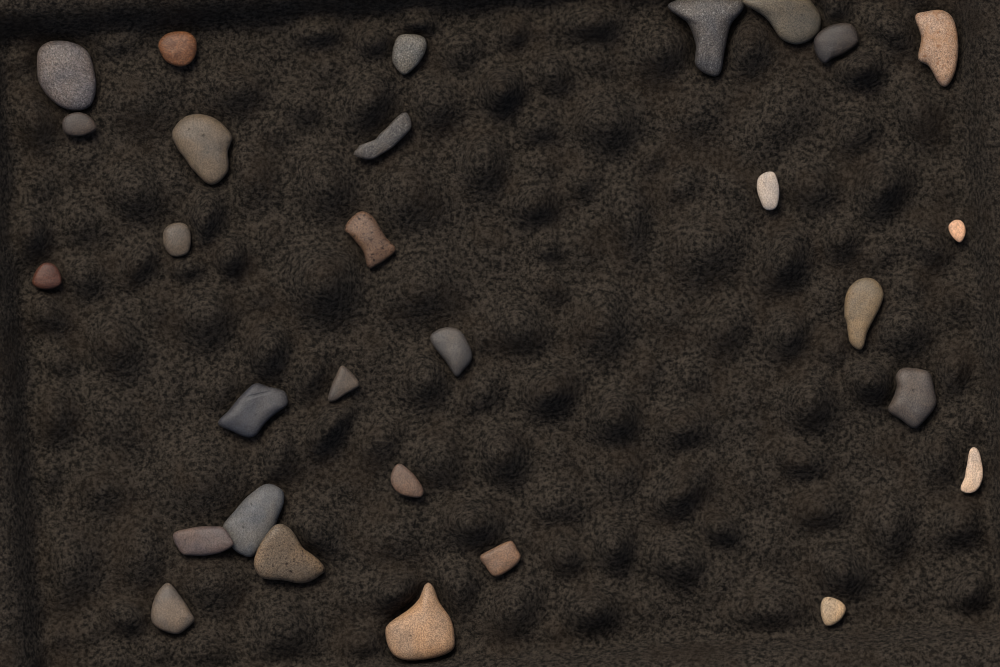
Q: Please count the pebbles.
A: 29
